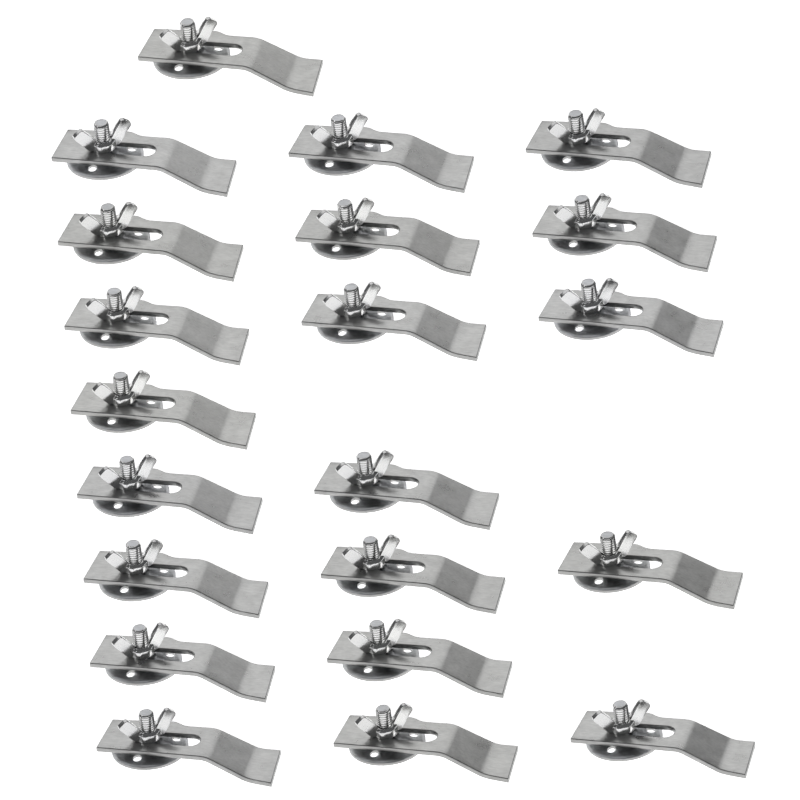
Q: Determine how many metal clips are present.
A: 21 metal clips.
